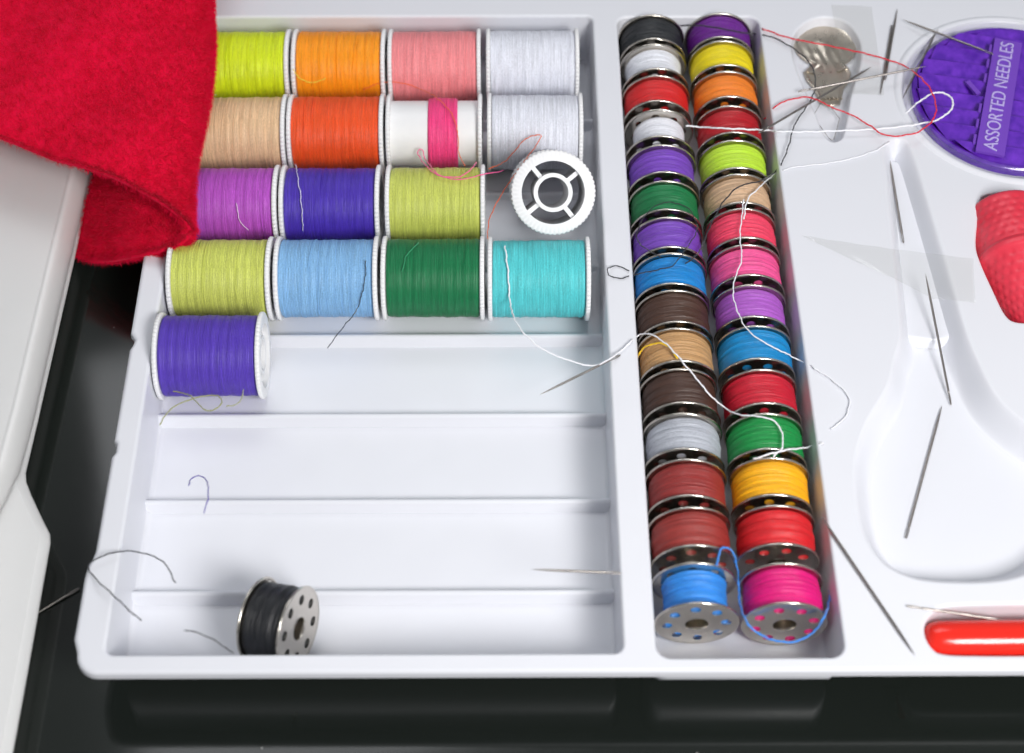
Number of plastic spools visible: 17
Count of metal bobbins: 31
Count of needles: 14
